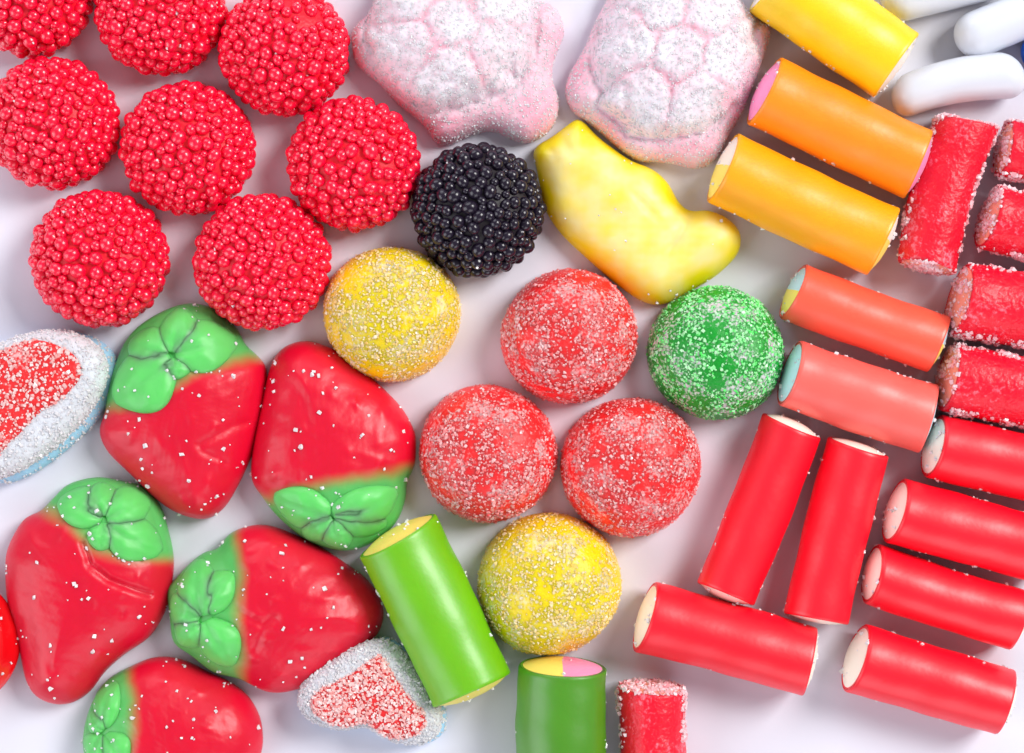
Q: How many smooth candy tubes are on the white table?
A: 14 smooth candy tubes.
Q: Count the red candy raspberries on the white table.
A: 8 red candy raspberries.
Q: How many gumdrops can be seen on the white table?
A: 6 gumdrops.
